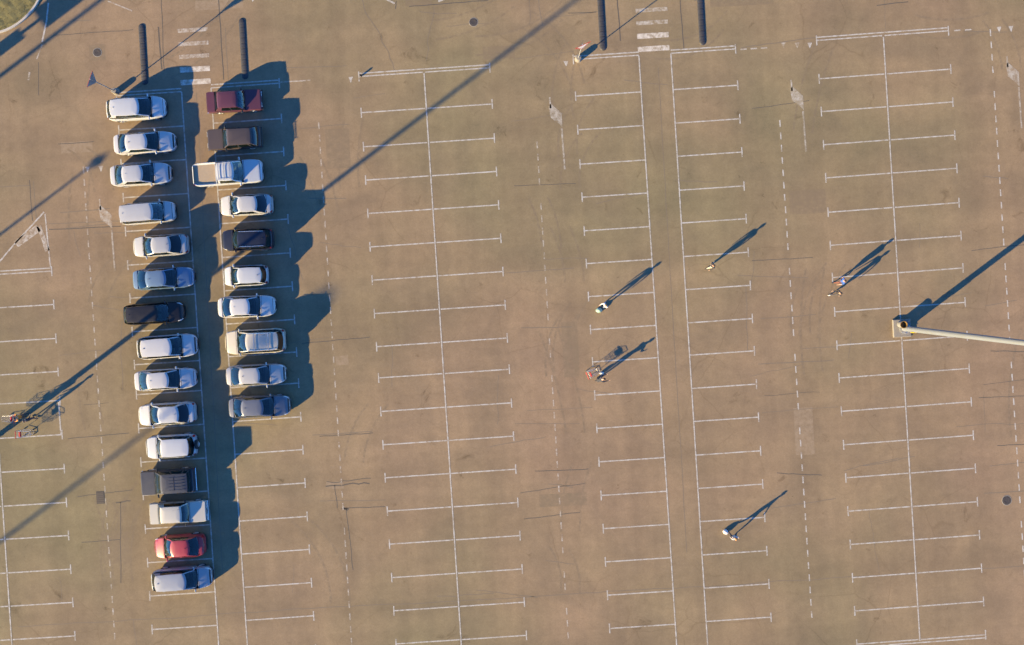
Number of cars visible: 25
